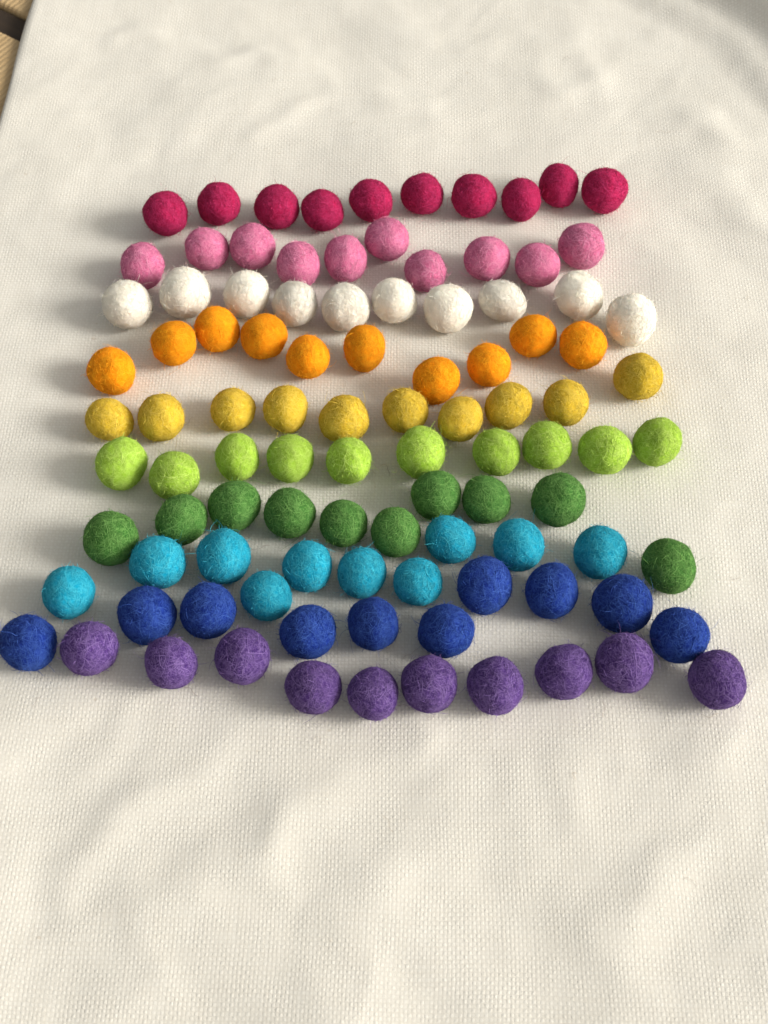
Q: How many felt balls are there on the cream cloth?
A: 100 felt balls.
